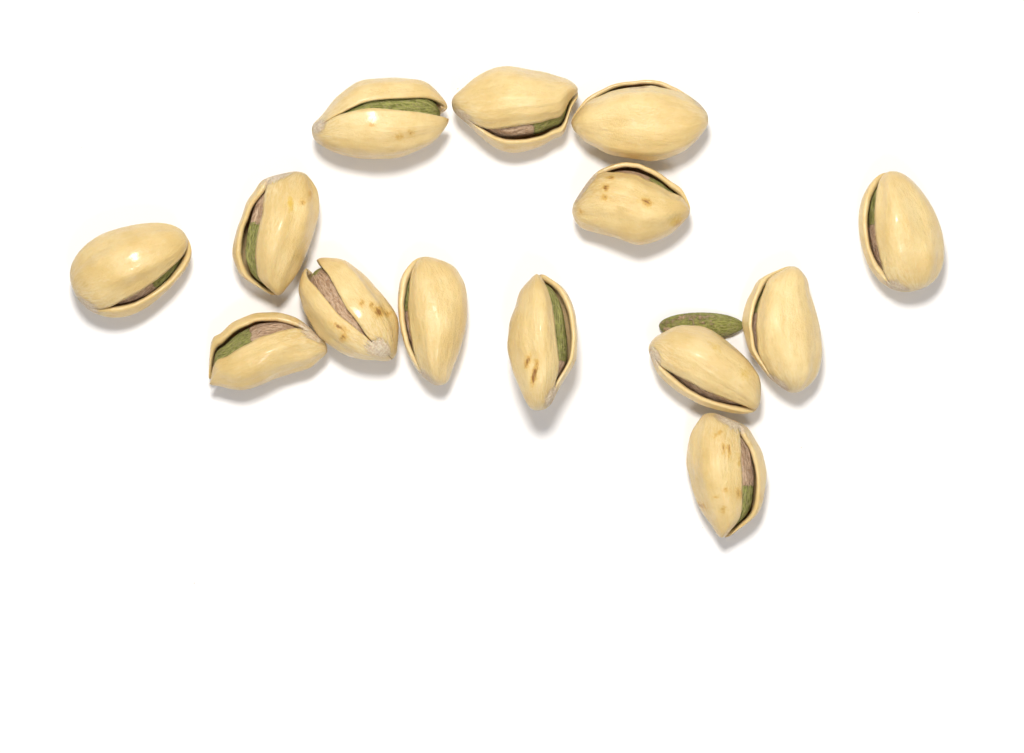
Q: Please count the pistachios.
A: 14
